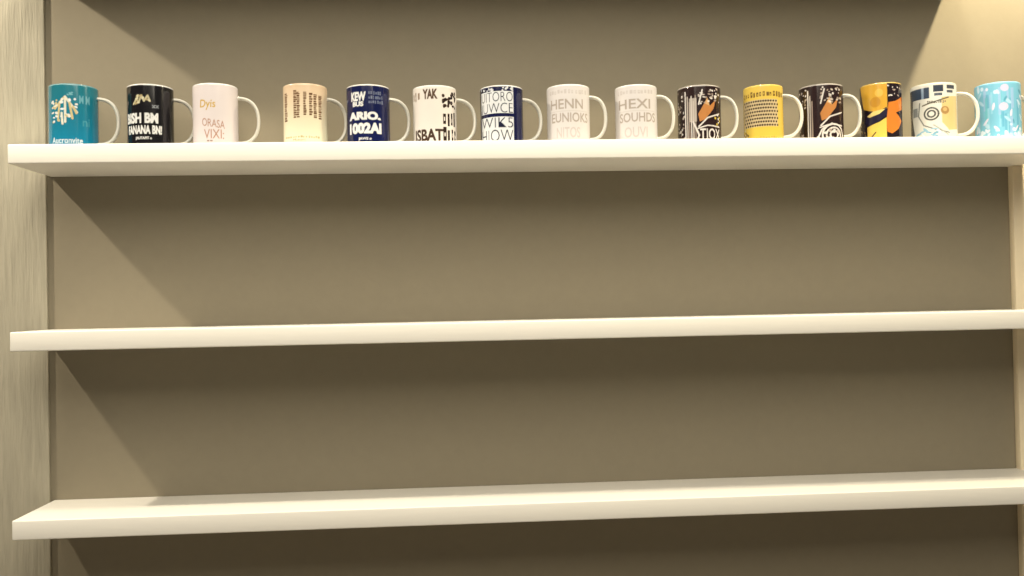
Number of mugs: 15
